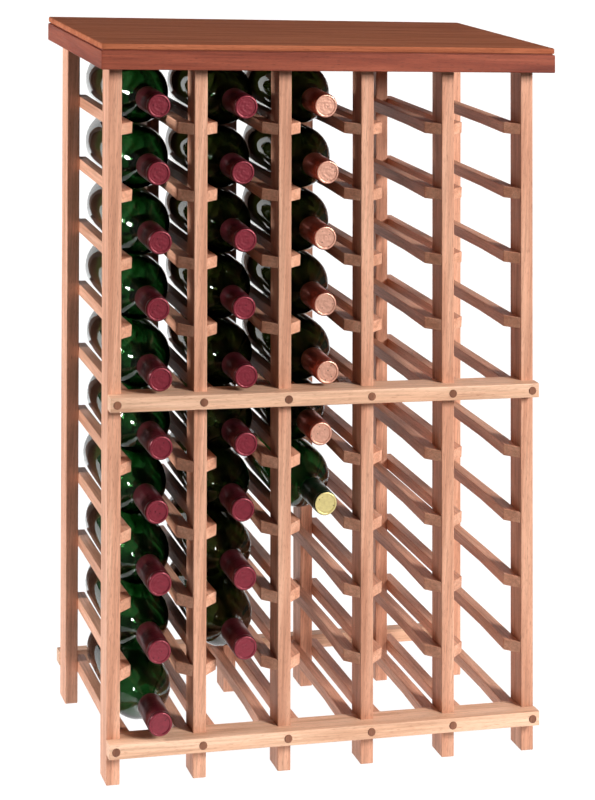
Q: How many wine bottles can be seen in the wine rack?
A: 26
